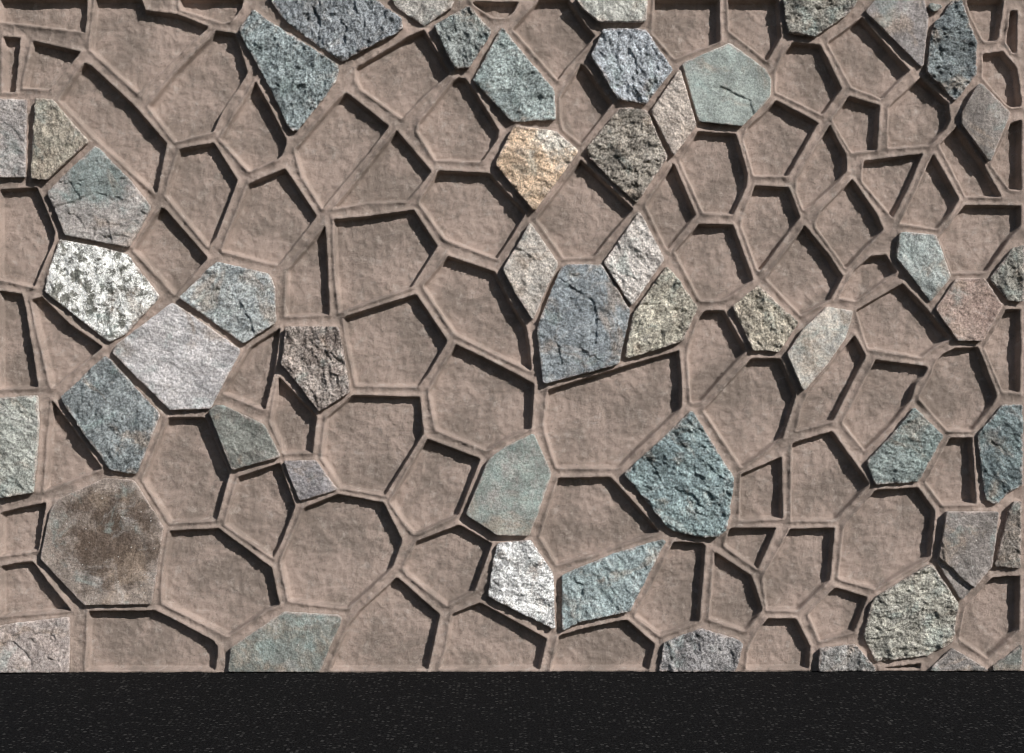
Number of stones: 52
